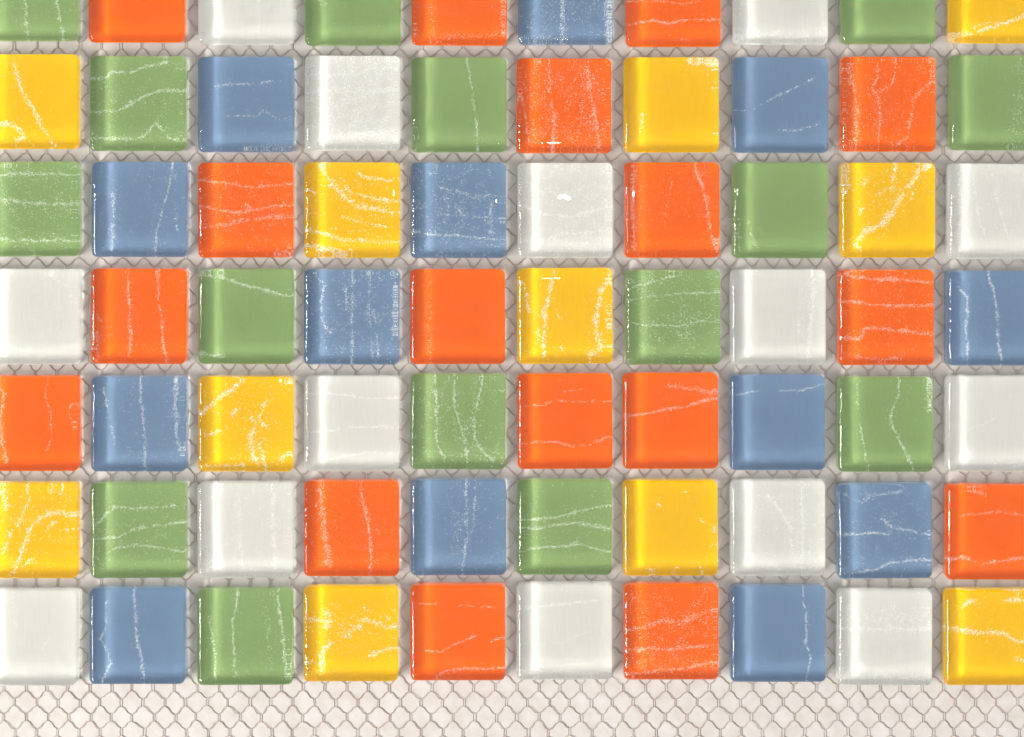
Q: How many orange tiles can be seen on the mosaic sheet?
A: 17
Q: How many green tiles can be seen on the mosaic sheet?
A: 15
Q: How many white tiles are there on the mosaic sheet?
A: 14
